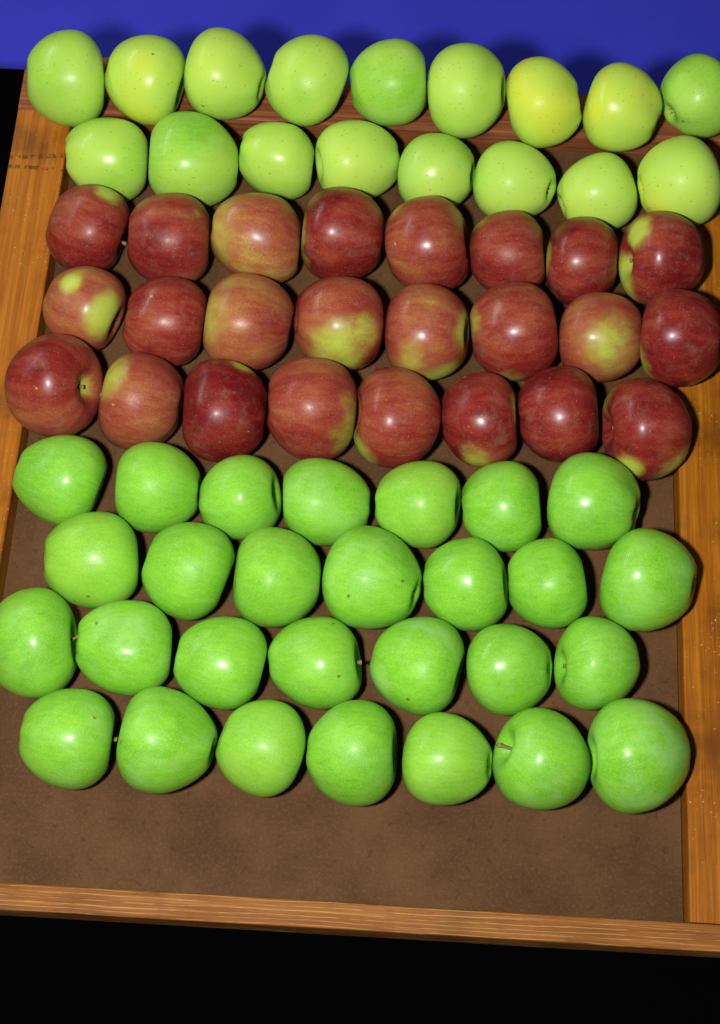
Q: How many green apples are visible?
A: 45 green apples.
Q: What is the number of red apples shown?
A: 24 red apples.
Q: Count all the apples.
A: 69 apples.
